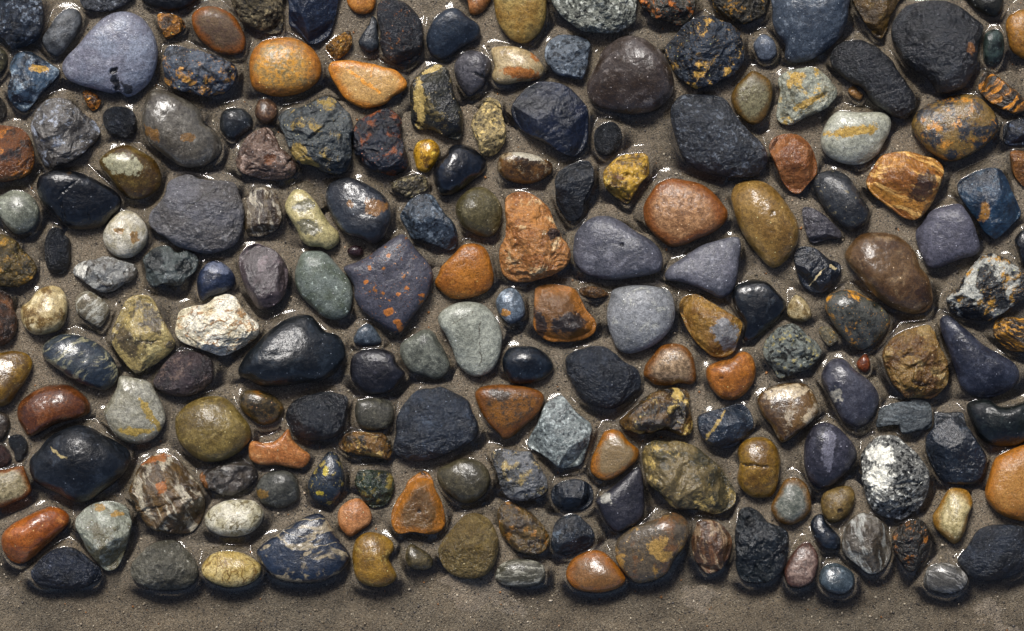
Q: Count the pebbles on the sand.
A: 200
